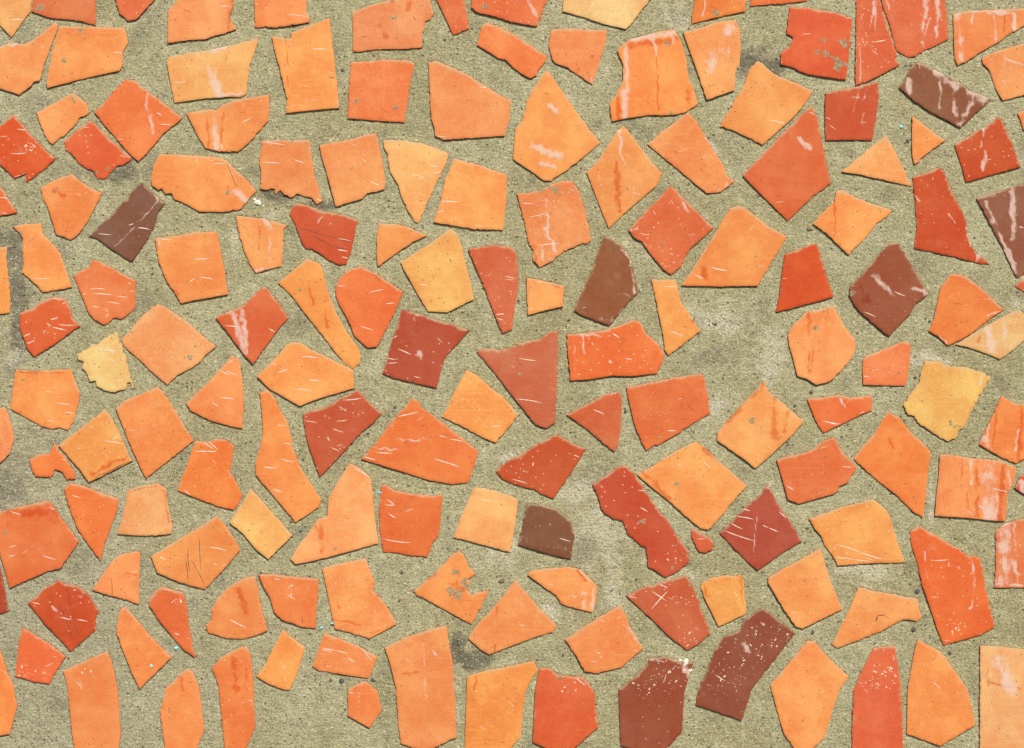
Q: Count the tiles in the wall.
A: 156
